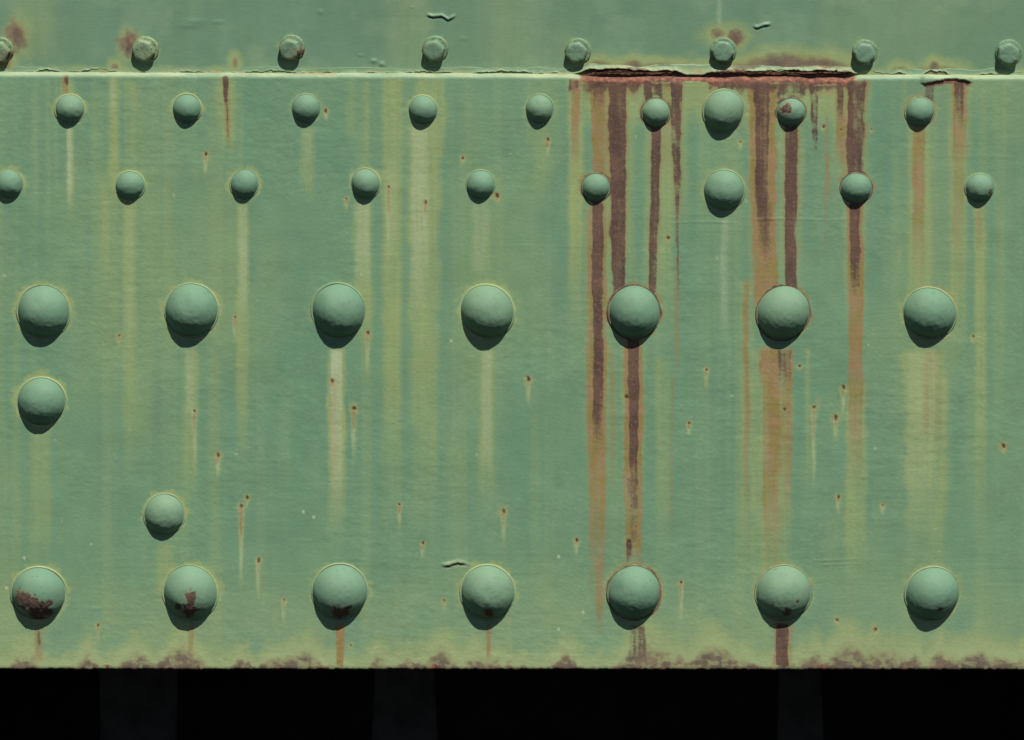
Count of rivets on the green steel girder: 34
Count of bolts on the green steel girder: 8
